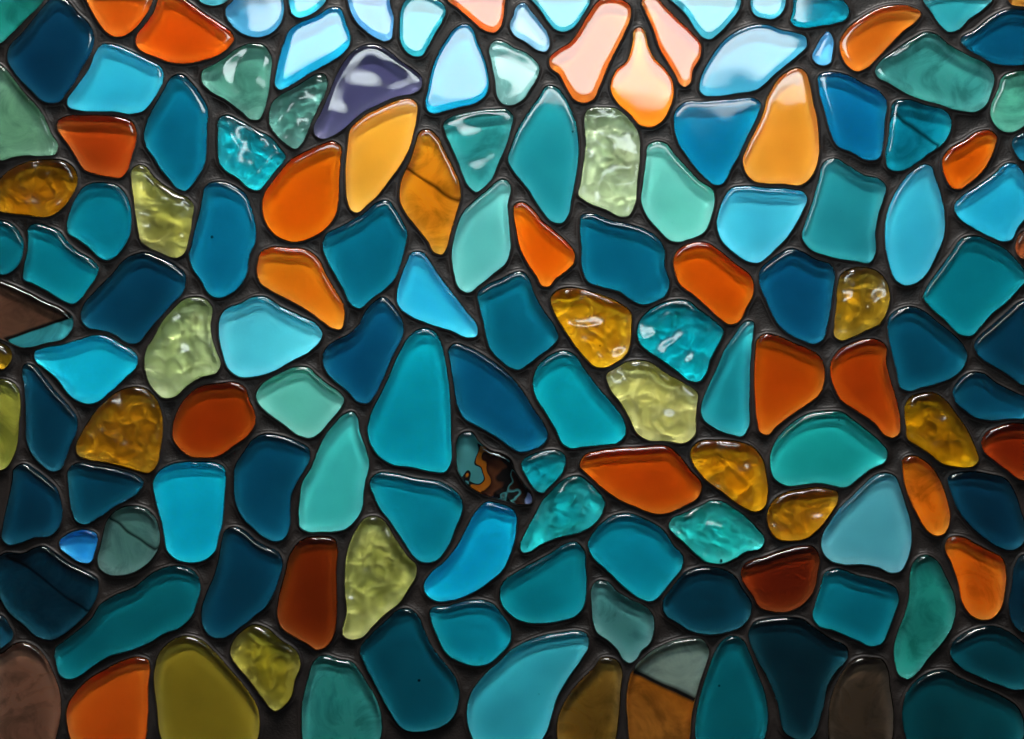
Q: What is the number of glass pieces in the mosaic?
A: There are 148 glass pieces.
